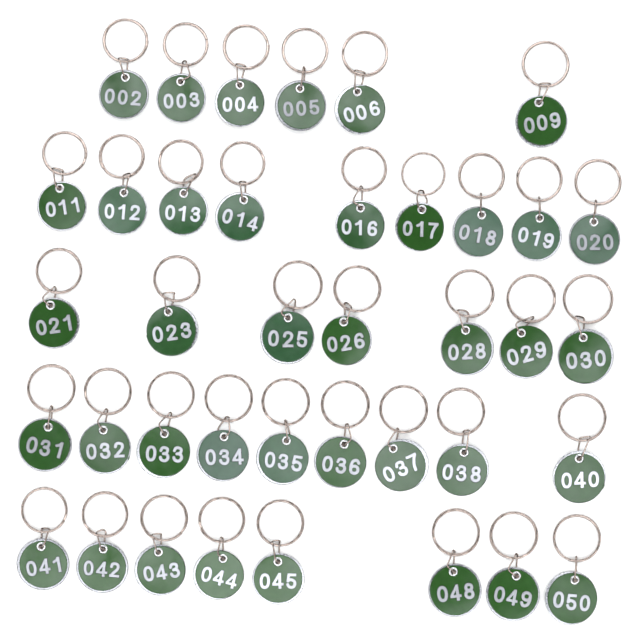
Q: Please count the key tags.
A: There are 39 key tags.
